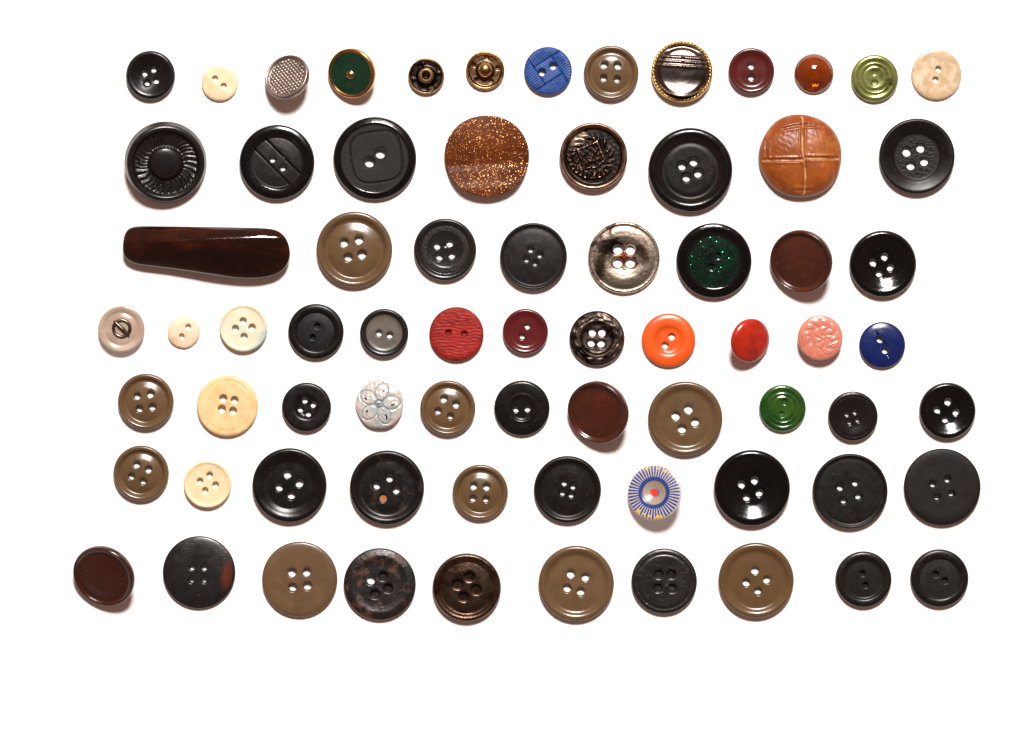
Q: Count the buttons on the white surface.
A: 72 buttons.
